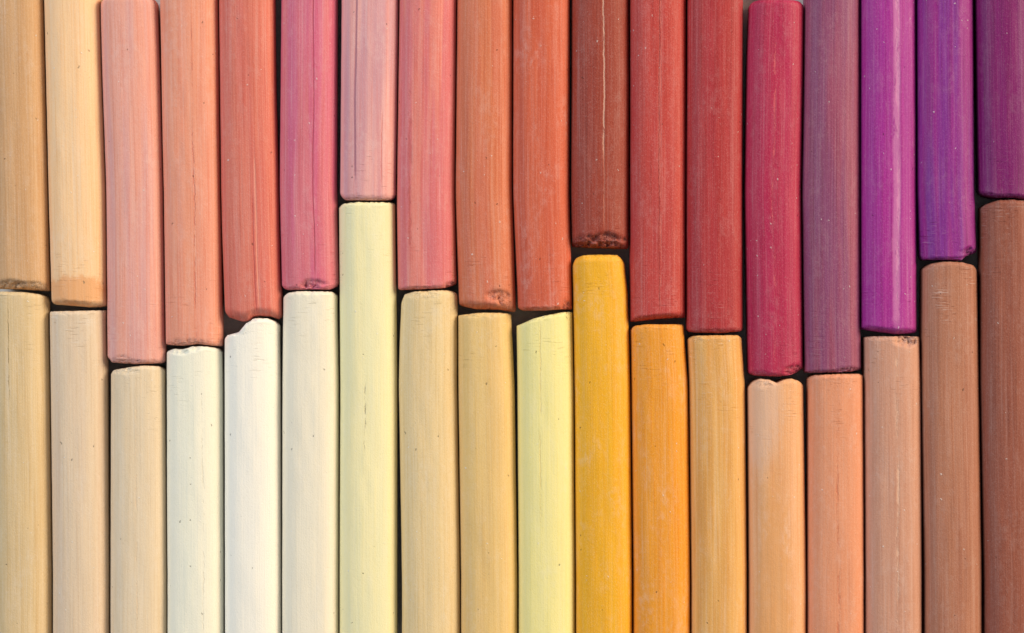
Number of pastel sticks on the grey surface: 36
